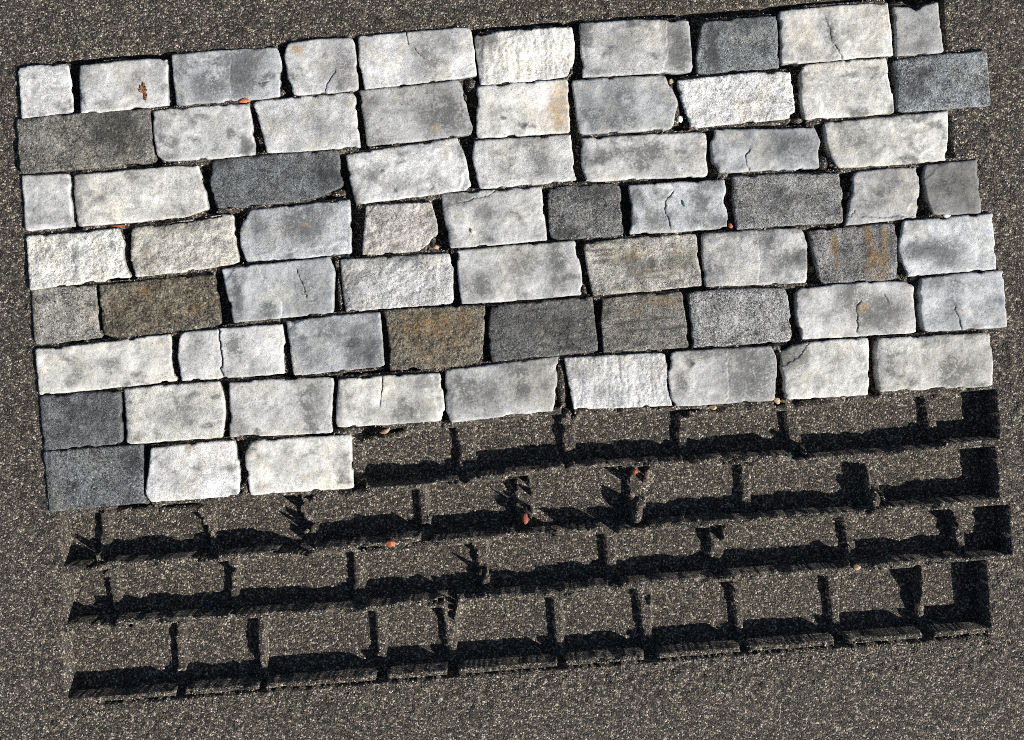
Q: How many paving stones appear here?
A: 67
